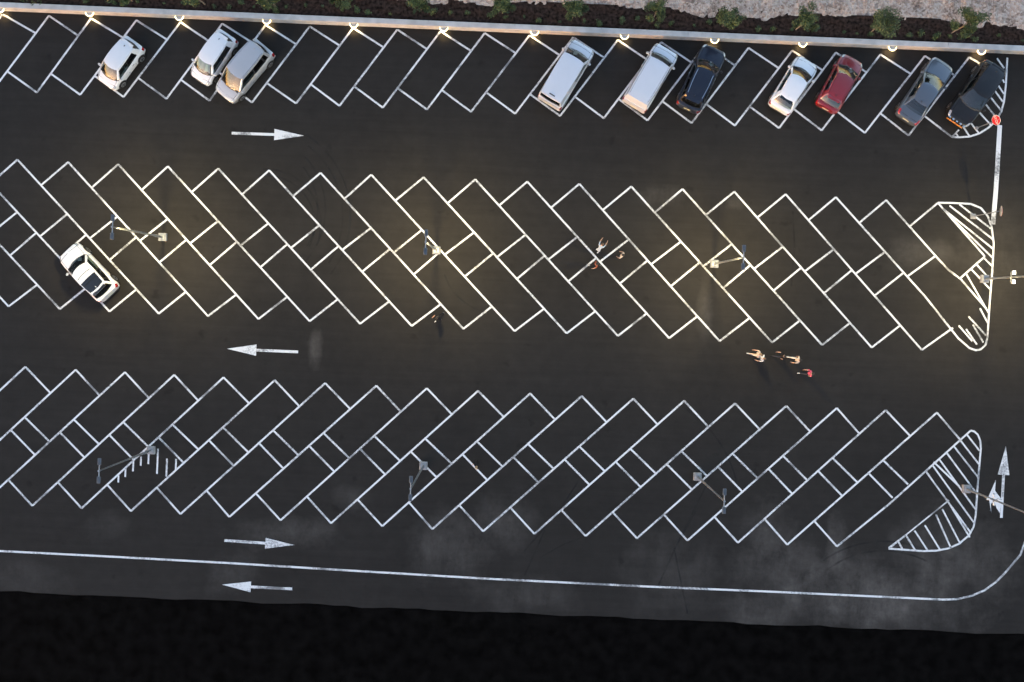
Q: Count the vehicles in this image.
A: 11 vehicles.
